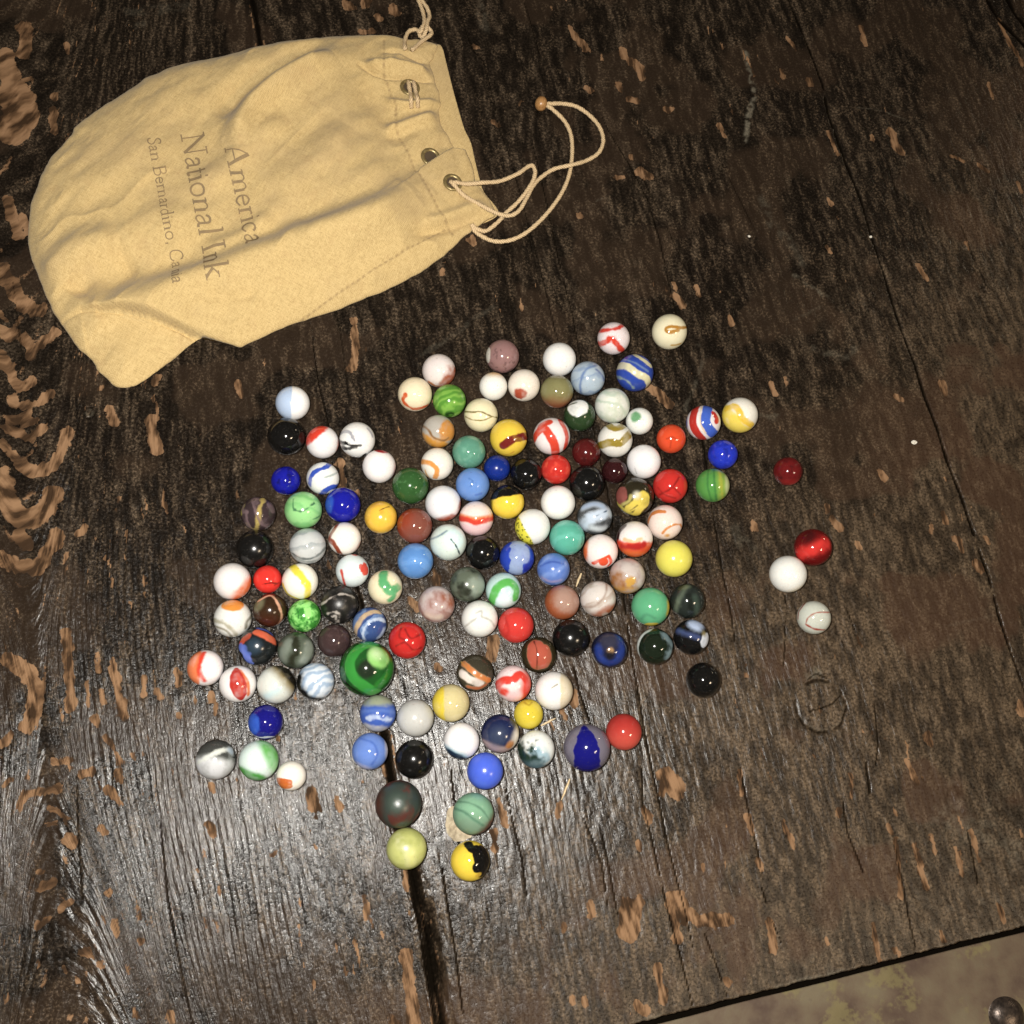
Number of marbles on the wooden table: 131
